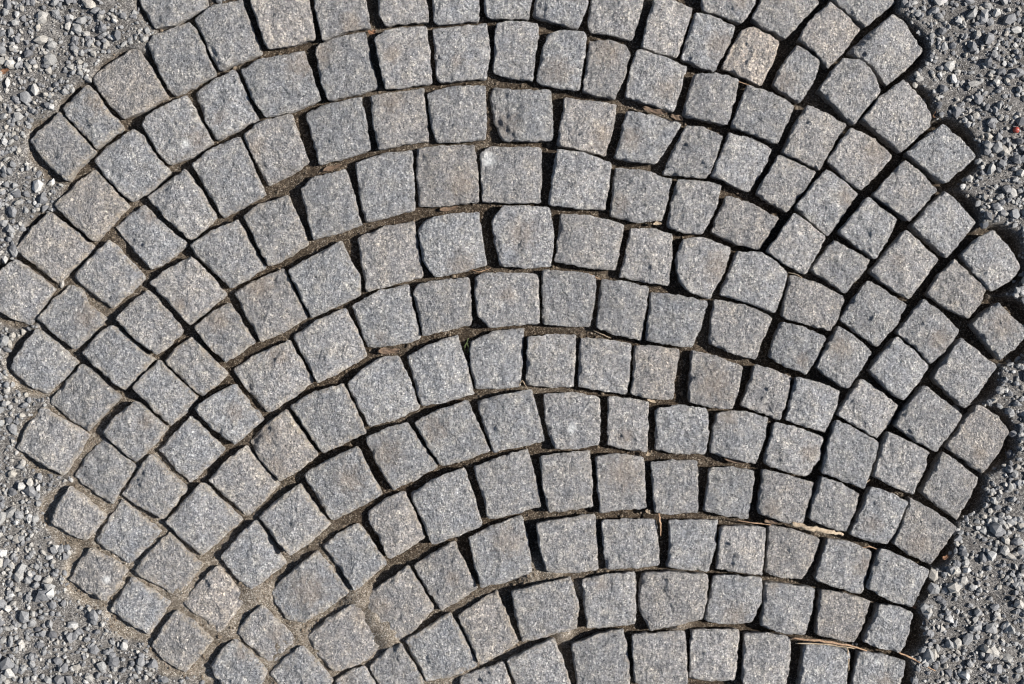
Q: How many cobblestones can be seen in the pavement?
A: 200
